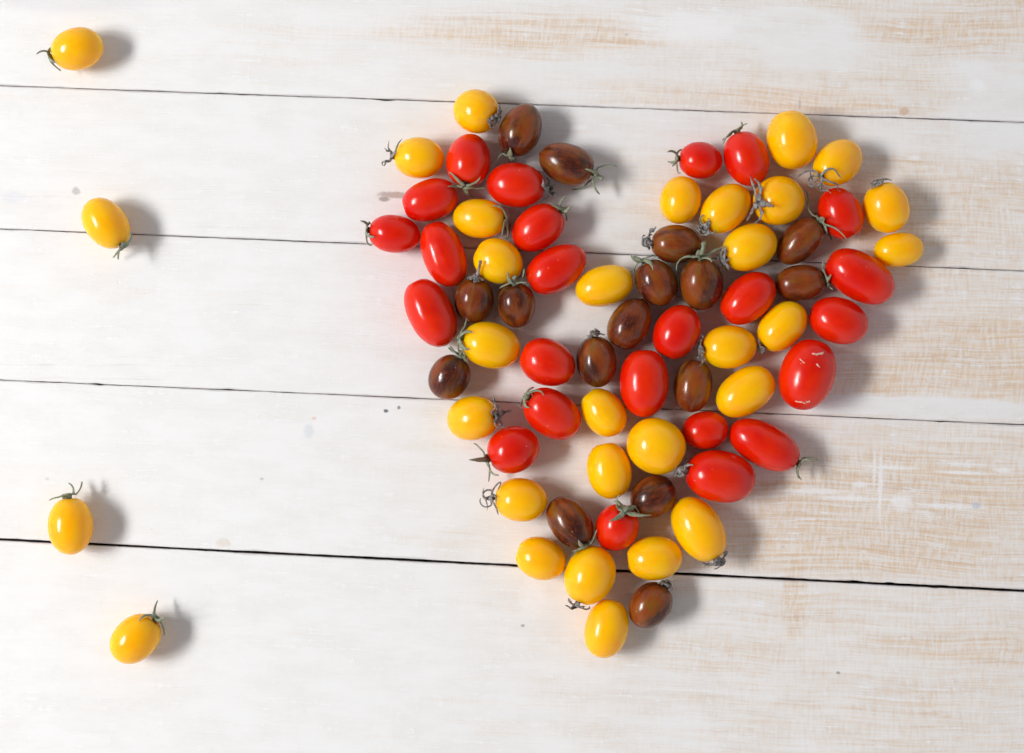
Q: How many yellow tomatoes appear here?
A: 31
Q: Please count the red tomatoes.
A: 24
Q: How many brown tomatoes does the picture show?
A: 16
